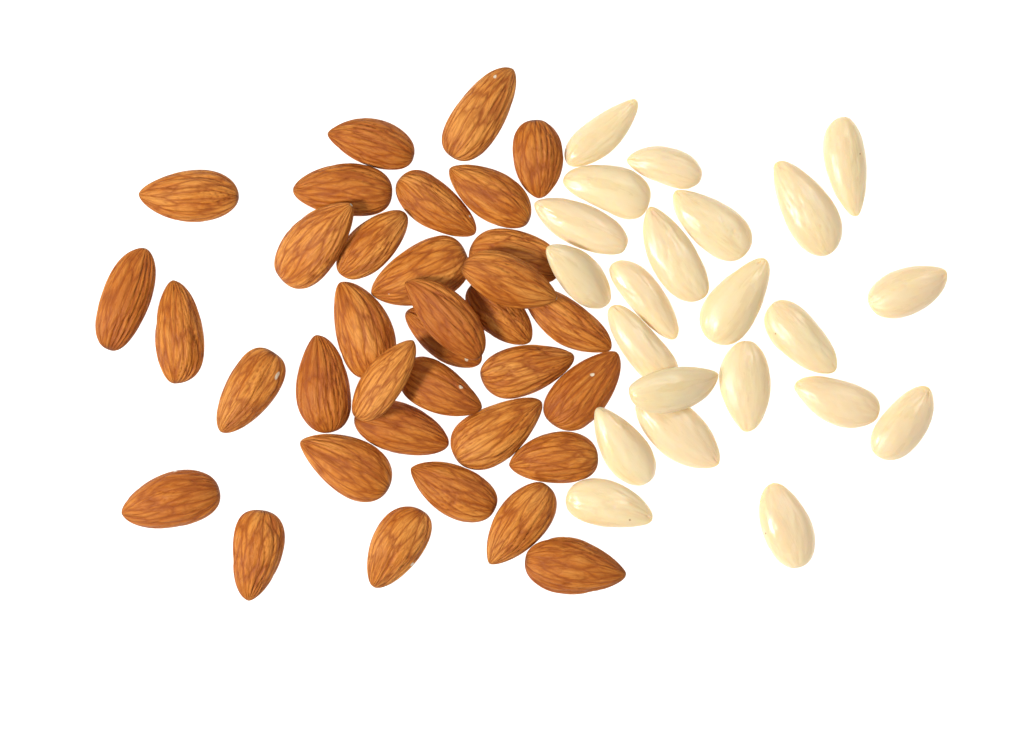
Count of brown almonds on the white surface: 35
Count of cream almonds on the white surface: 22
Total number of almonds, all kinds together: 57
